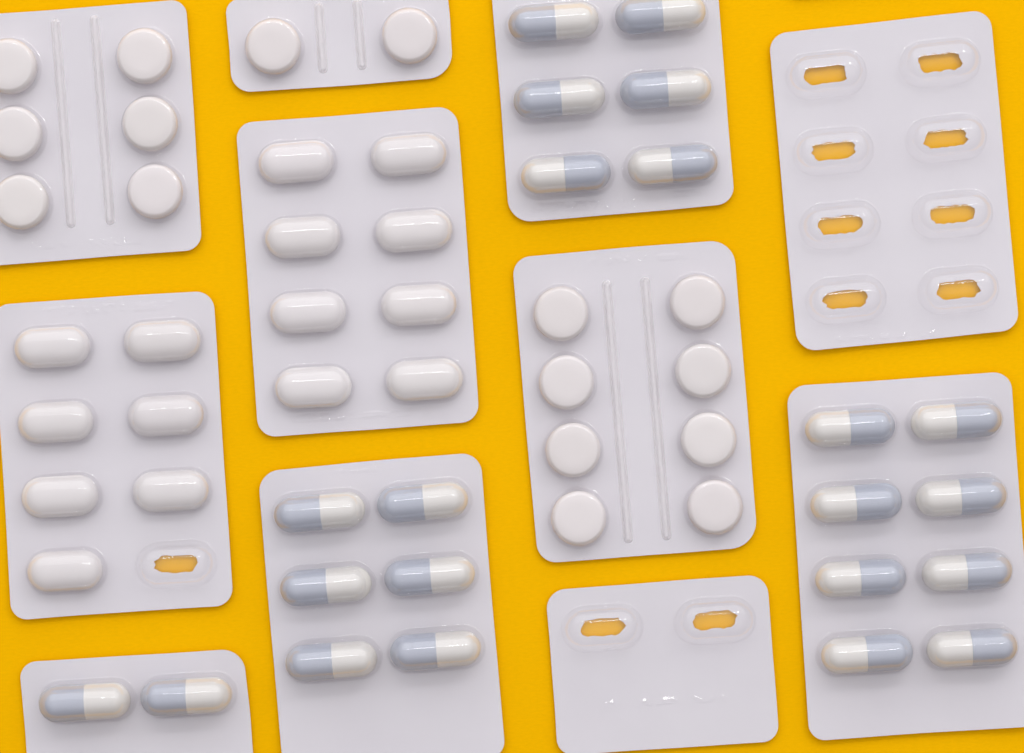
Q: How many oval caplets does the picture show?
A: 15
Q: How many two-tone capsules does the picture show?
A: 22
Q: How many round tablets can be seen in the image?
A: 16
